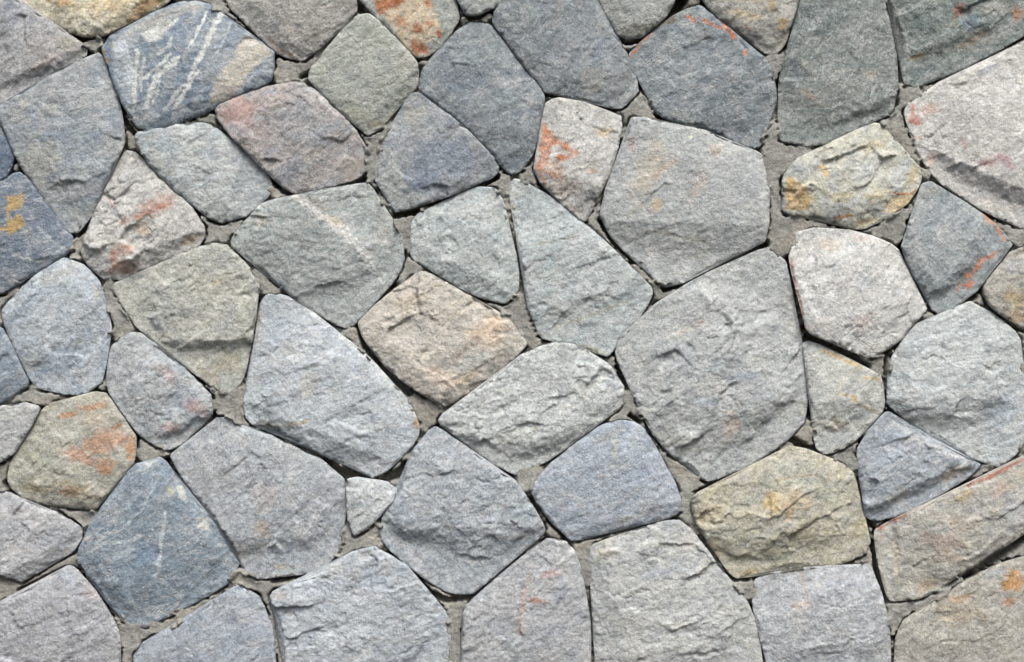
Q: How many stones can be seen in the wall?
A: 59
